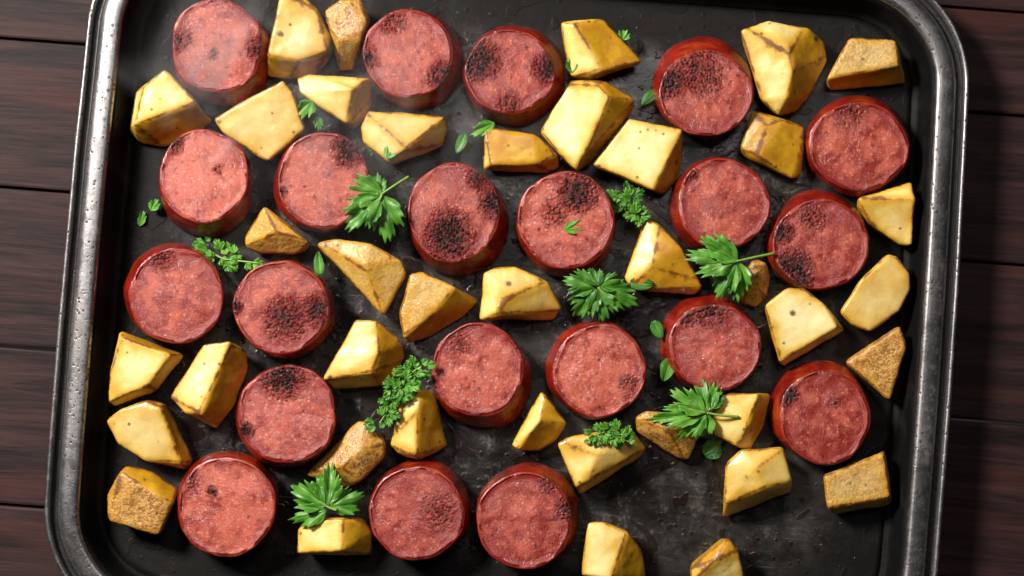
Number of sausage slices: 21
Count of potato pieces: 39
